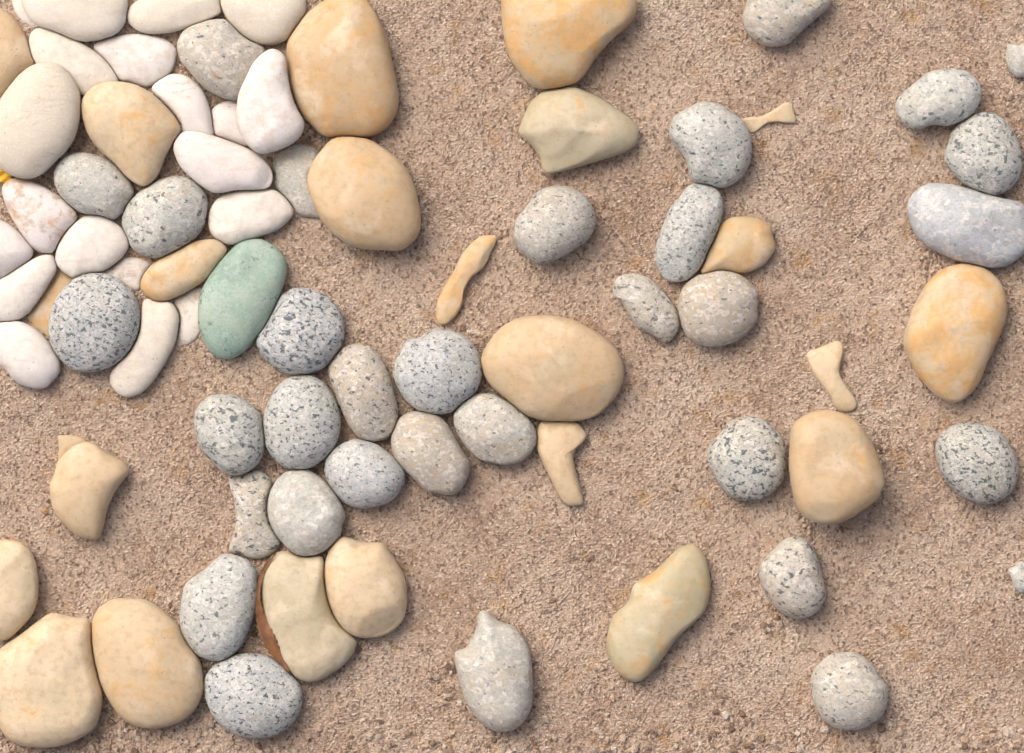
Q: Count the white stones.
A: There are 20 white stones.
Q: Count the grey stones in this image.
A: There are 33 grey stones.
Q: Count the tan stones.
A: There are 24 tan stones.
